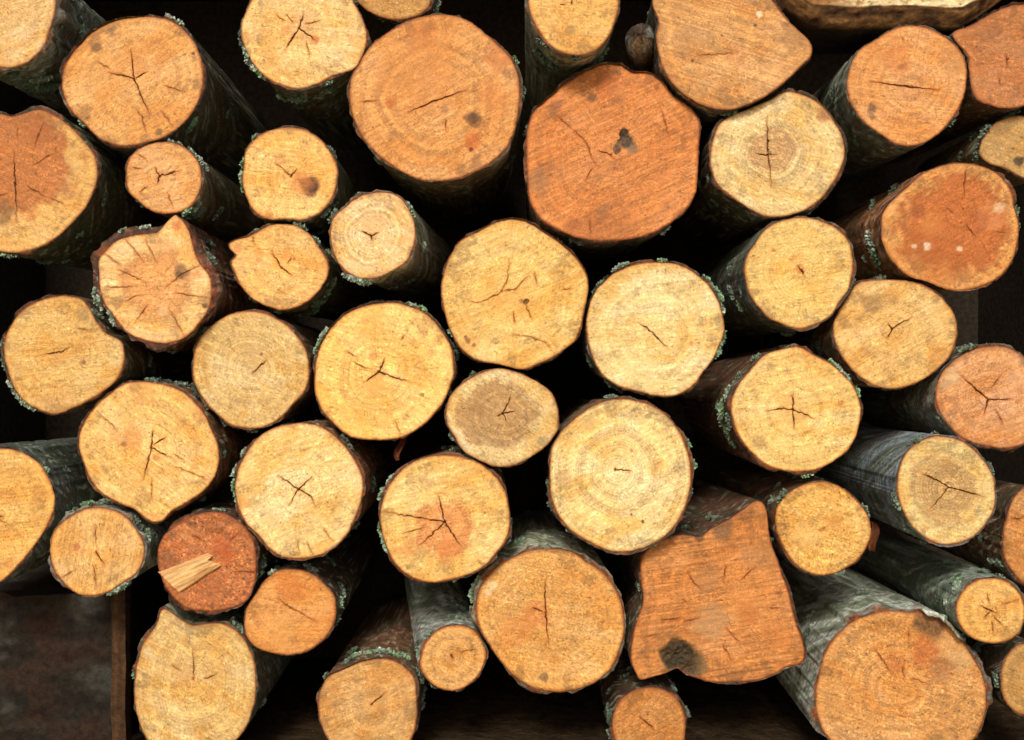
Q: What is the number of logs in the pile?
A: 49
